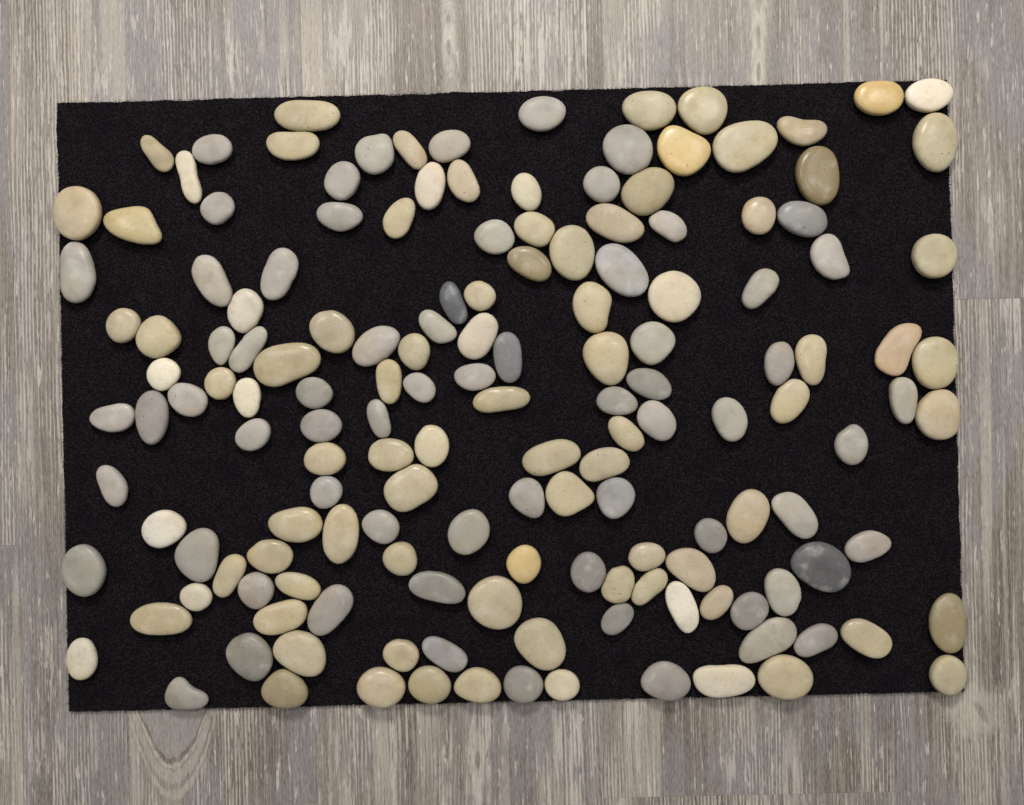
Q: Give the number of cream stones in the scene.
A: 16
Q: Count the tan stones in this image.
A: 70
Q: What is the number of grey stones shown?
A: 67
